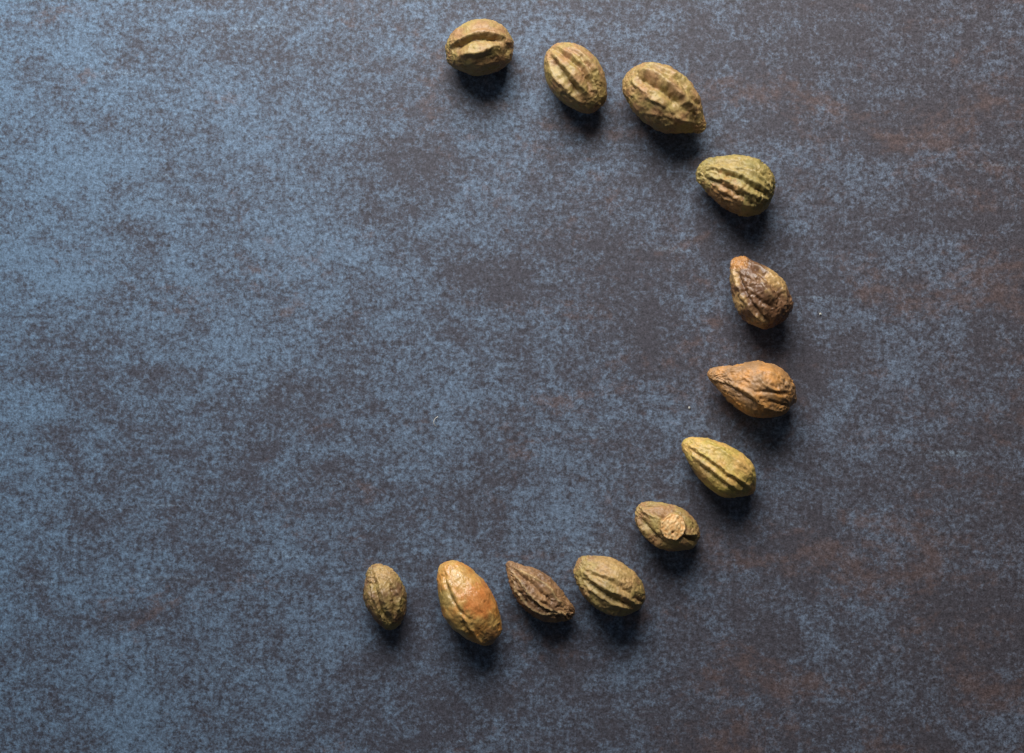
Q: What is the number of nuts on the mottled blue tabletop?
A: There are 12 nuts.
